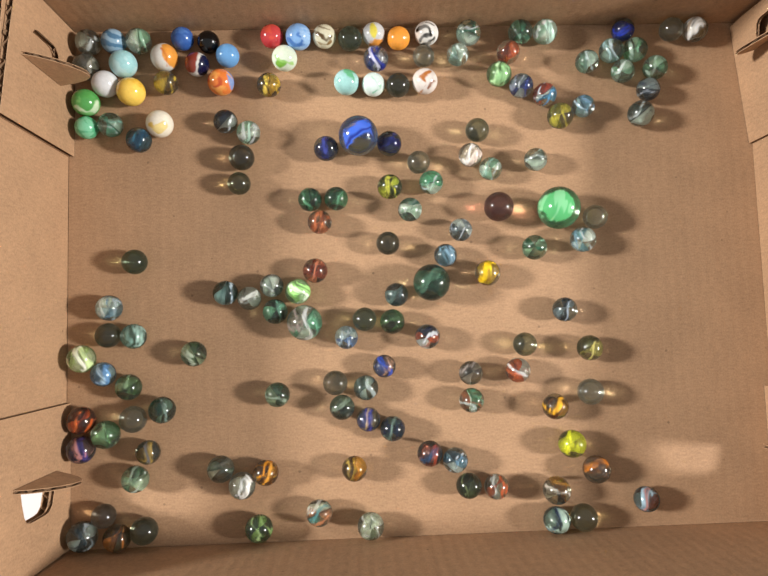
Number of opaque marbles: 23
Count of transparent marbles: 122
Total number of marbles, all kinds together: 145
